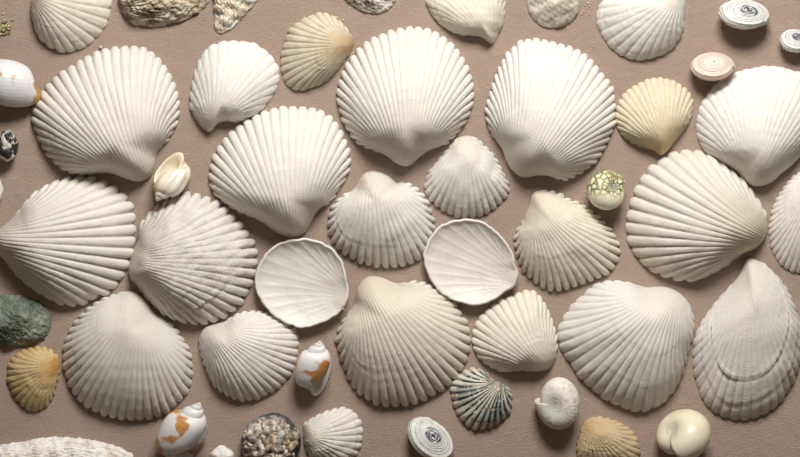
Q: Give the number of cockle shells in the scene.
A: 30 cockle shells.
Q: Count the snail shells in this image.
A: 12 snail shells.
